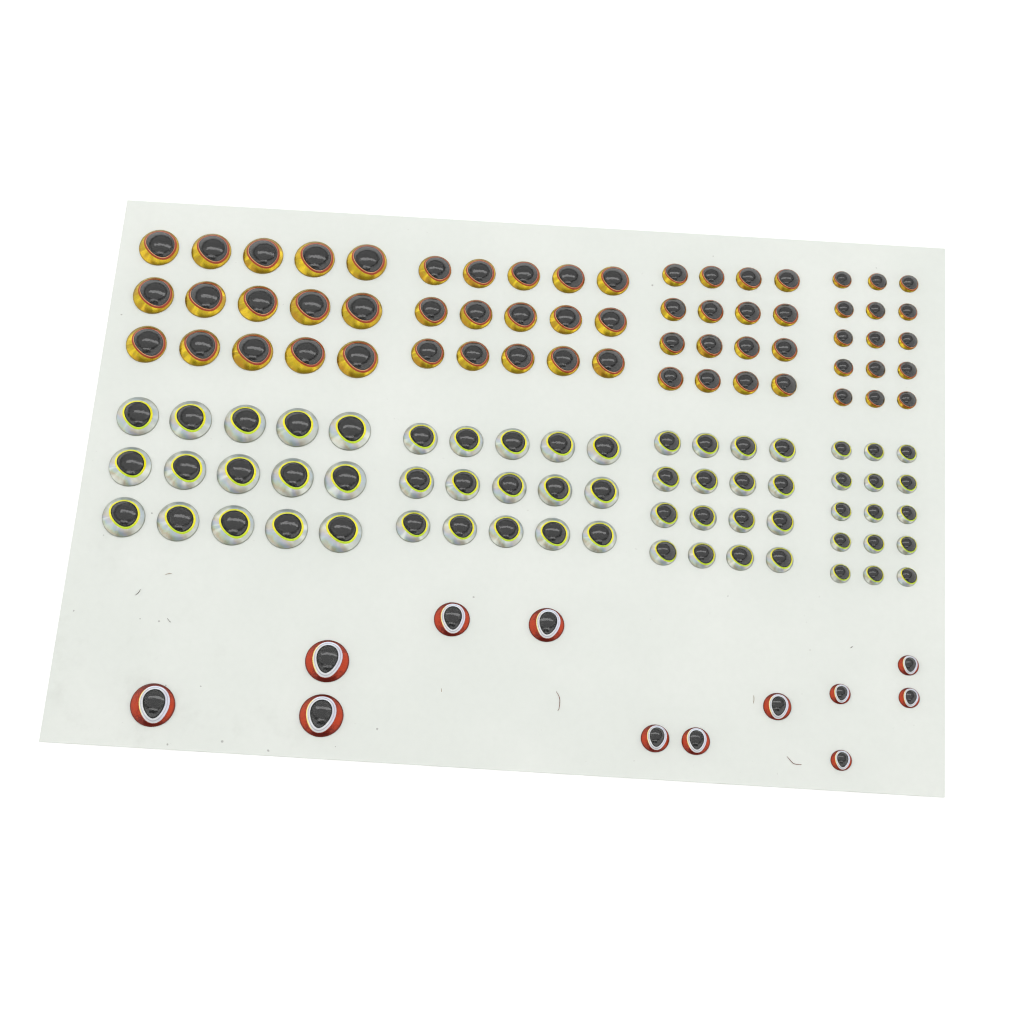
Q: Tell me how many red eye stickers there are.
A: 12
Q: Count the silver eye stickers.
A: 61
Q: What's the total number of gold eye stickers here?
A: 61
